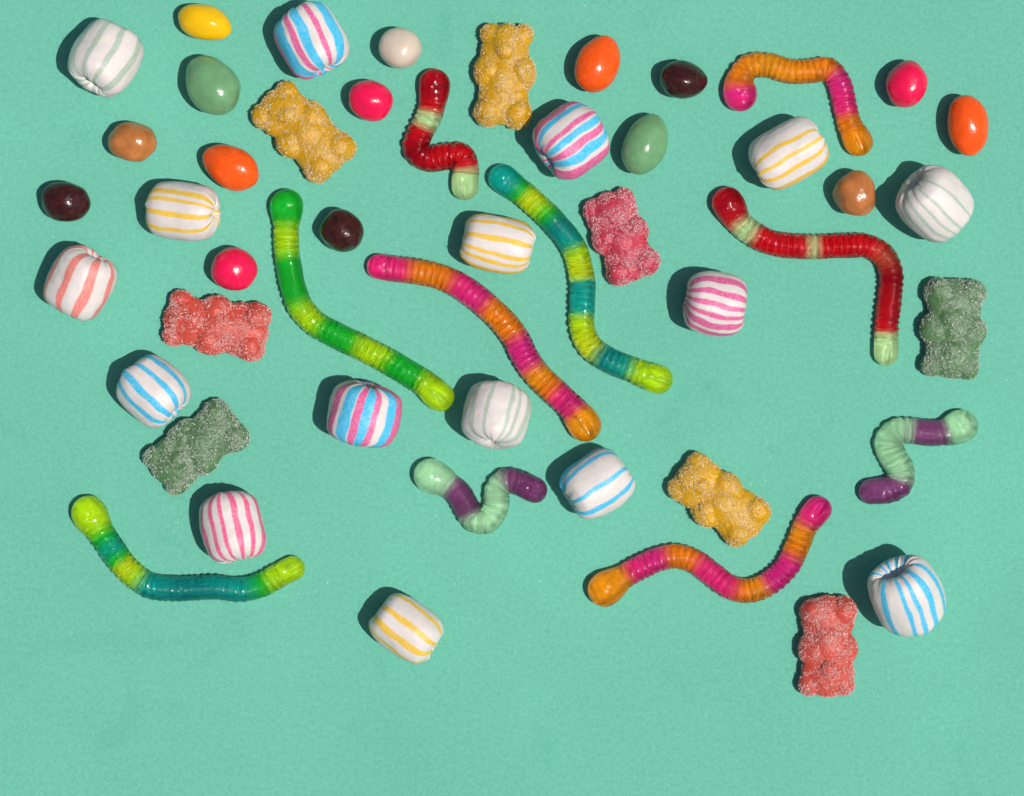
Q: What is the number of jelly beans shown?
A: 15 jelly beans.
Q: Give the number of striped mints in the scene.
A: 16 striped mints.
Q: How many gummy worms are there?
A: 10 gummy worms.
